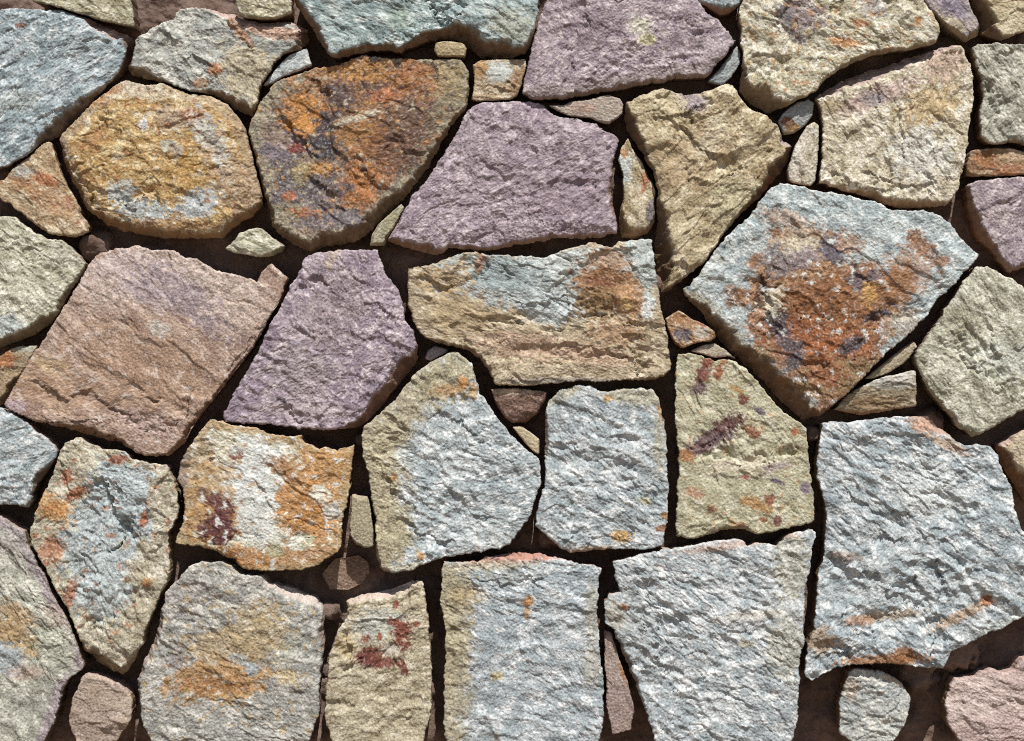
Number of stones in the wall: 62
